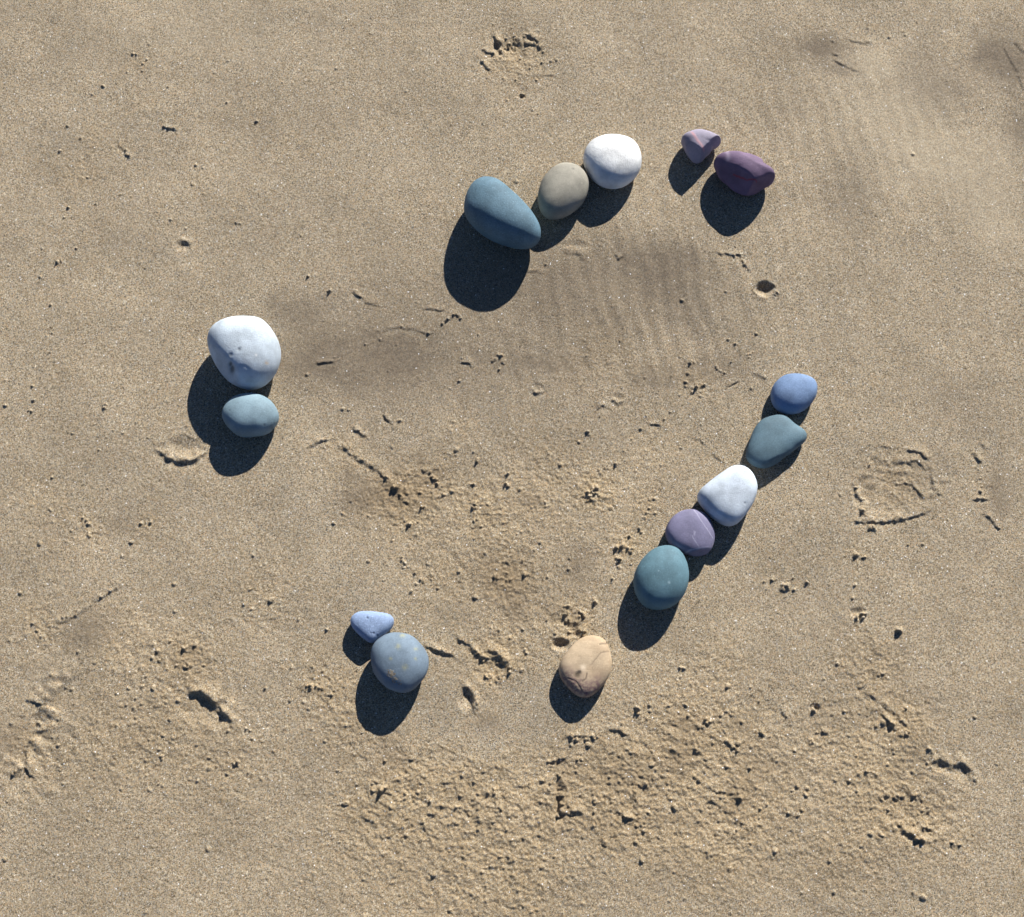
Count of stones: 15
